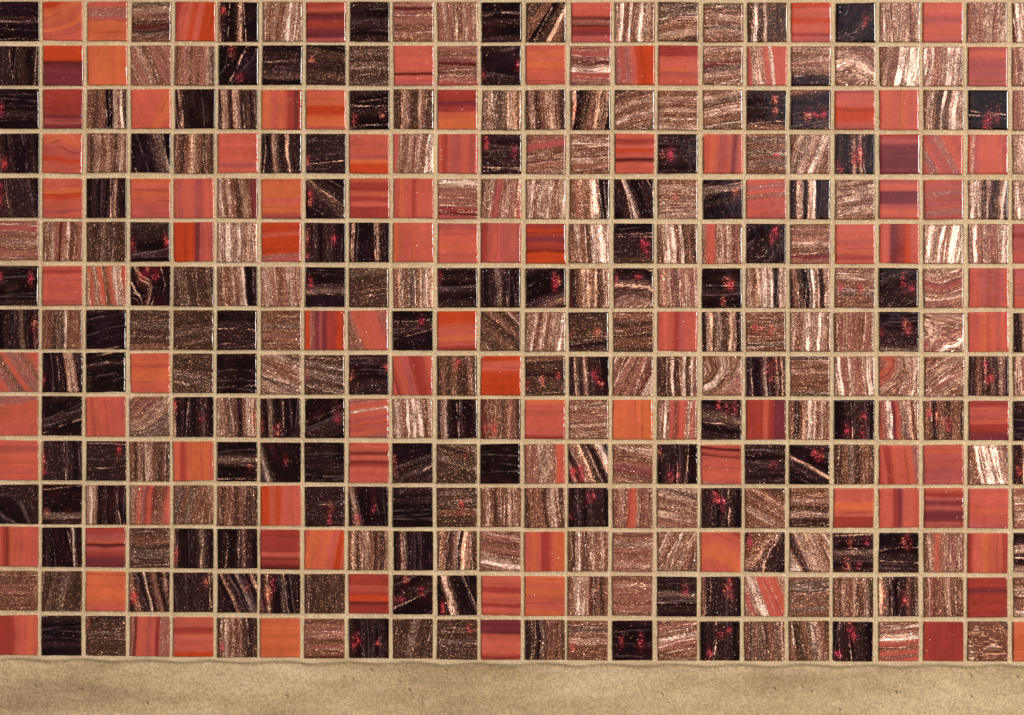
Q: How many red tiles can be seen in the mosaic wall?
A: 98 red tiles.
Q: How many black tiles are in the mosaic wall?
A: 105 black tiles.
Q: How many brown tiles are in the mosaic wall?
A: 157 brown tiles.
